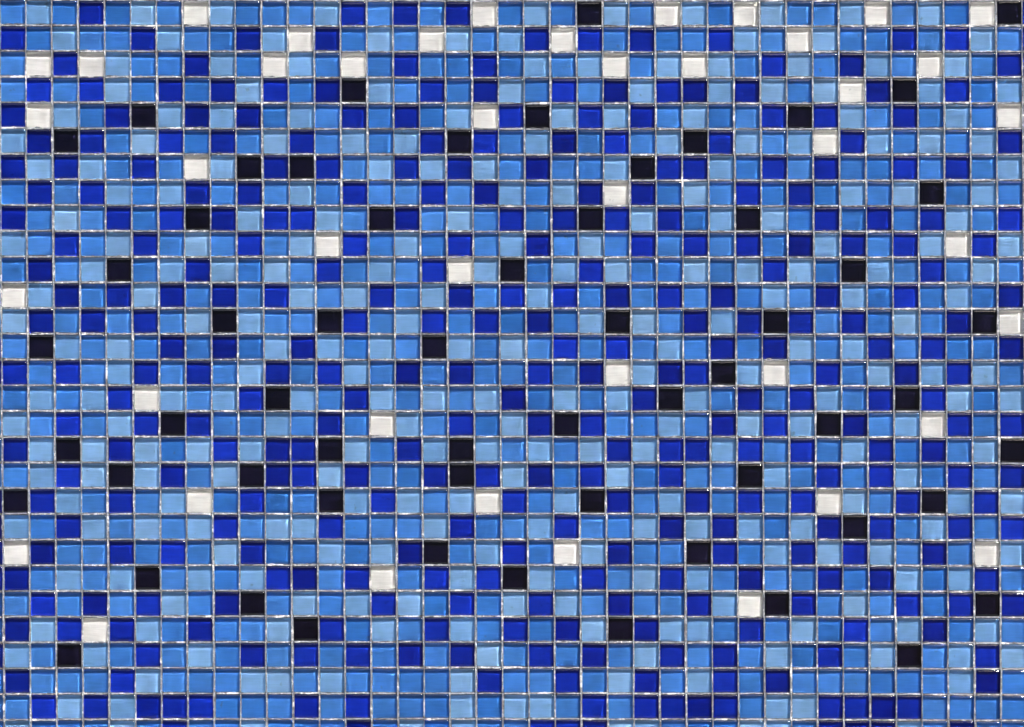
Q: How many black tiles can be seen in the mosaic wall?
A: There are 59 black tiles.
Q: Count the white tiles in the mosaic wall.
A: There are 43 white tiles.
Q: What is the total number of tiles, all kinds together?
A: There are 102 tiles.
